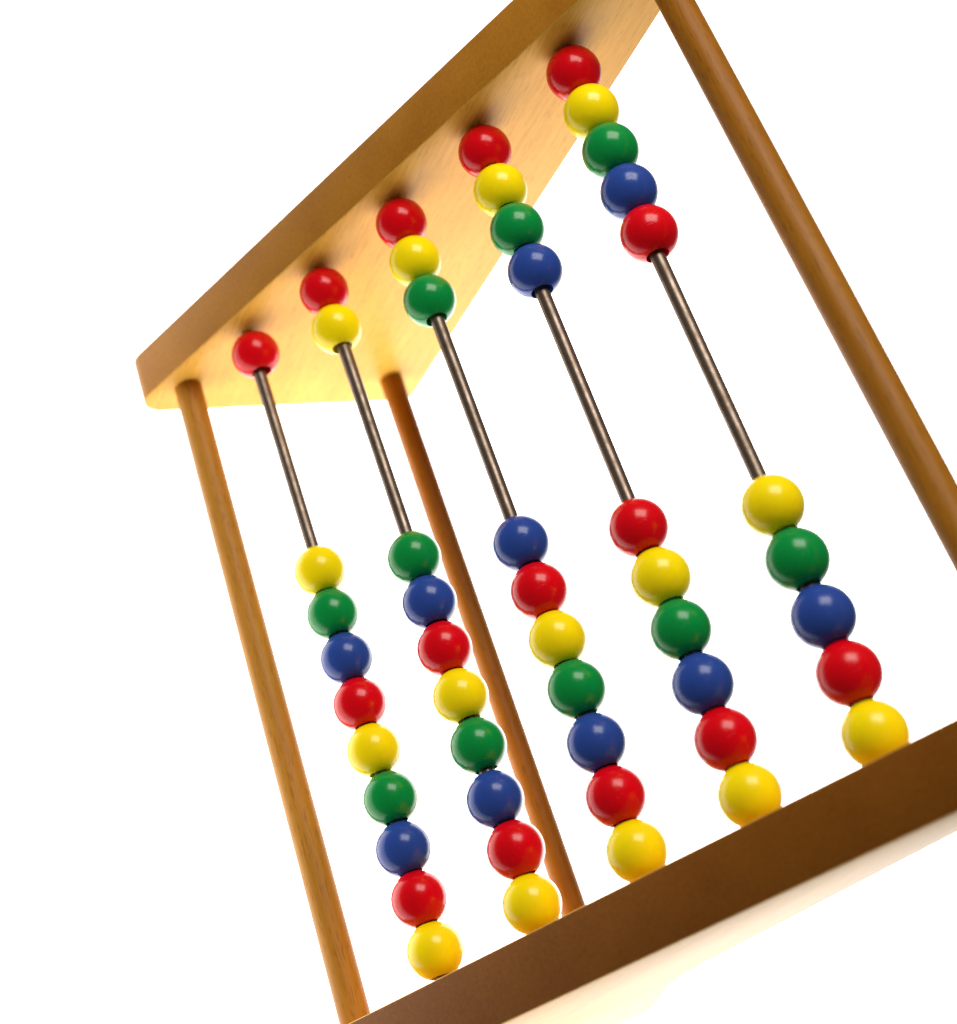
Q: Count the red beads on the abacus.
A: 15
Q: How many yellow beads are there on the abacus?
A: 15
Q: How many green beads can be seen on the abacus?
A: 10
